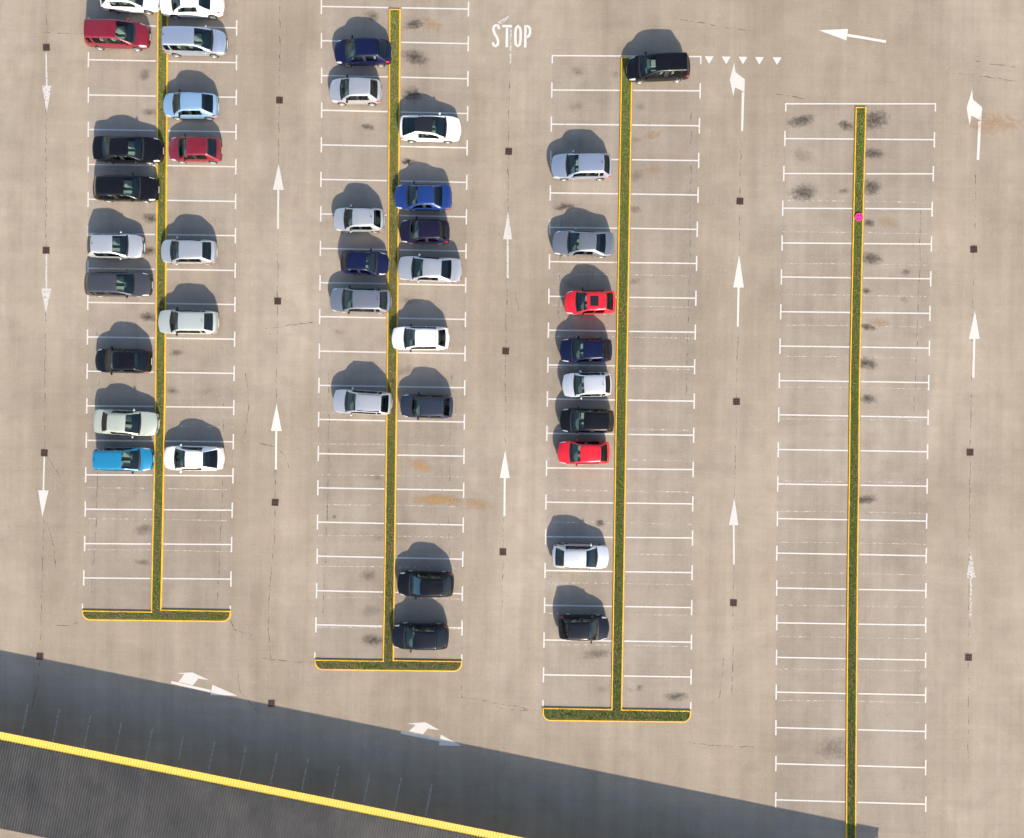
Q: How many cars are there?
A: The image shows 40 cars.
